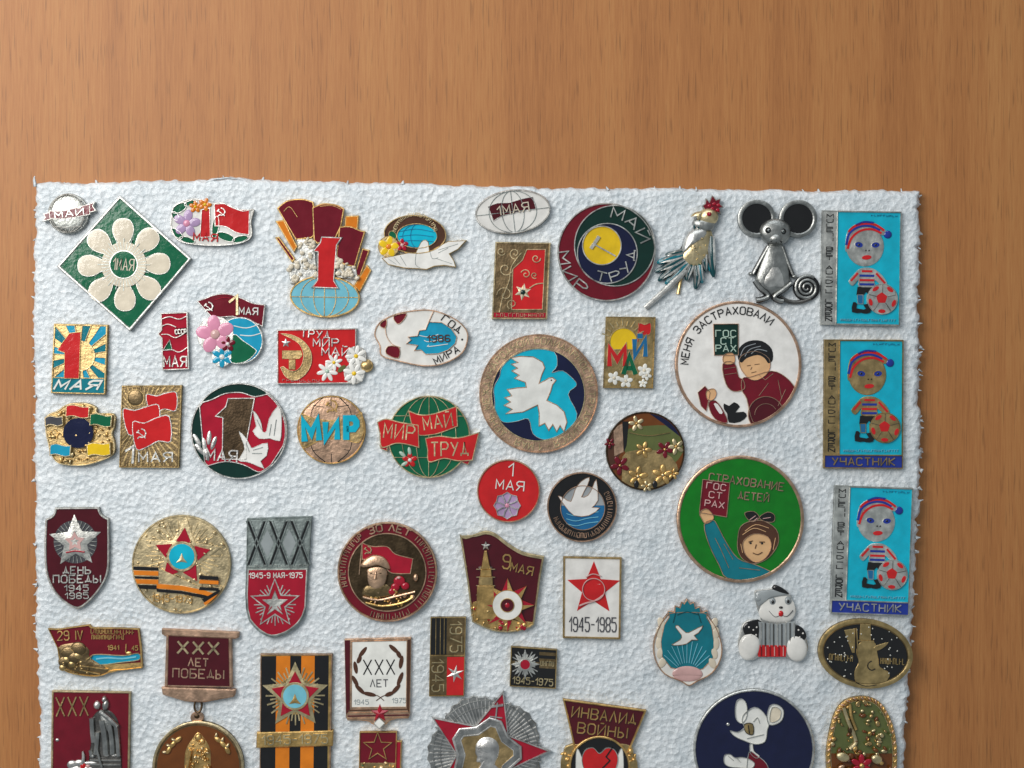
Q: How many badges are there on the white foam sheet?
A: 51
